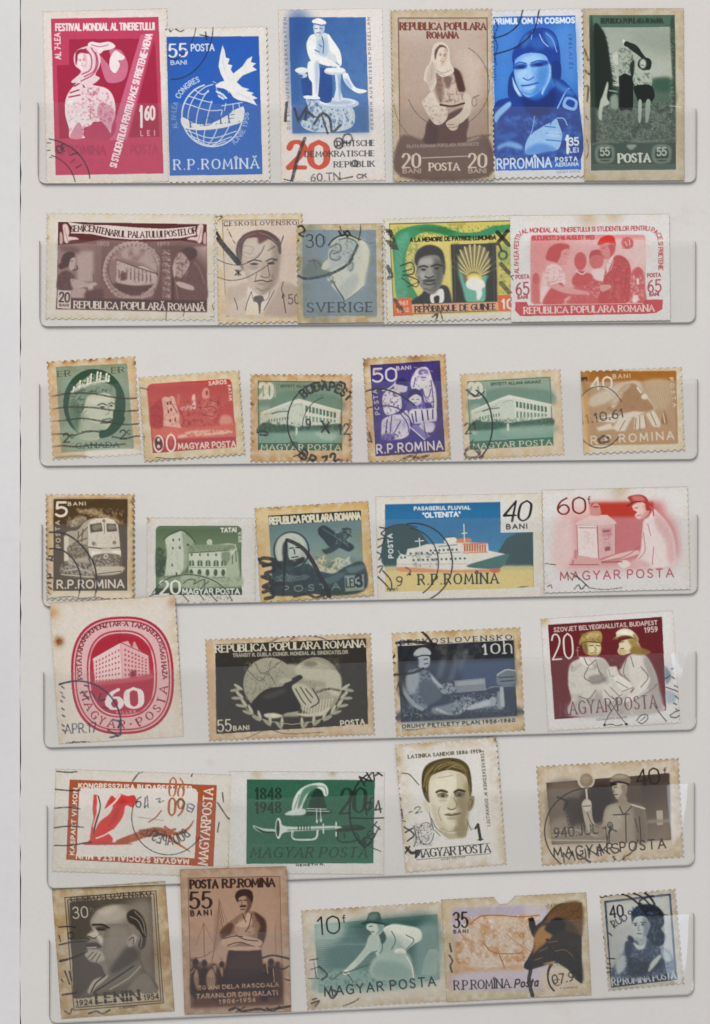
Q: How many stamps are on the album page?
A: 35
